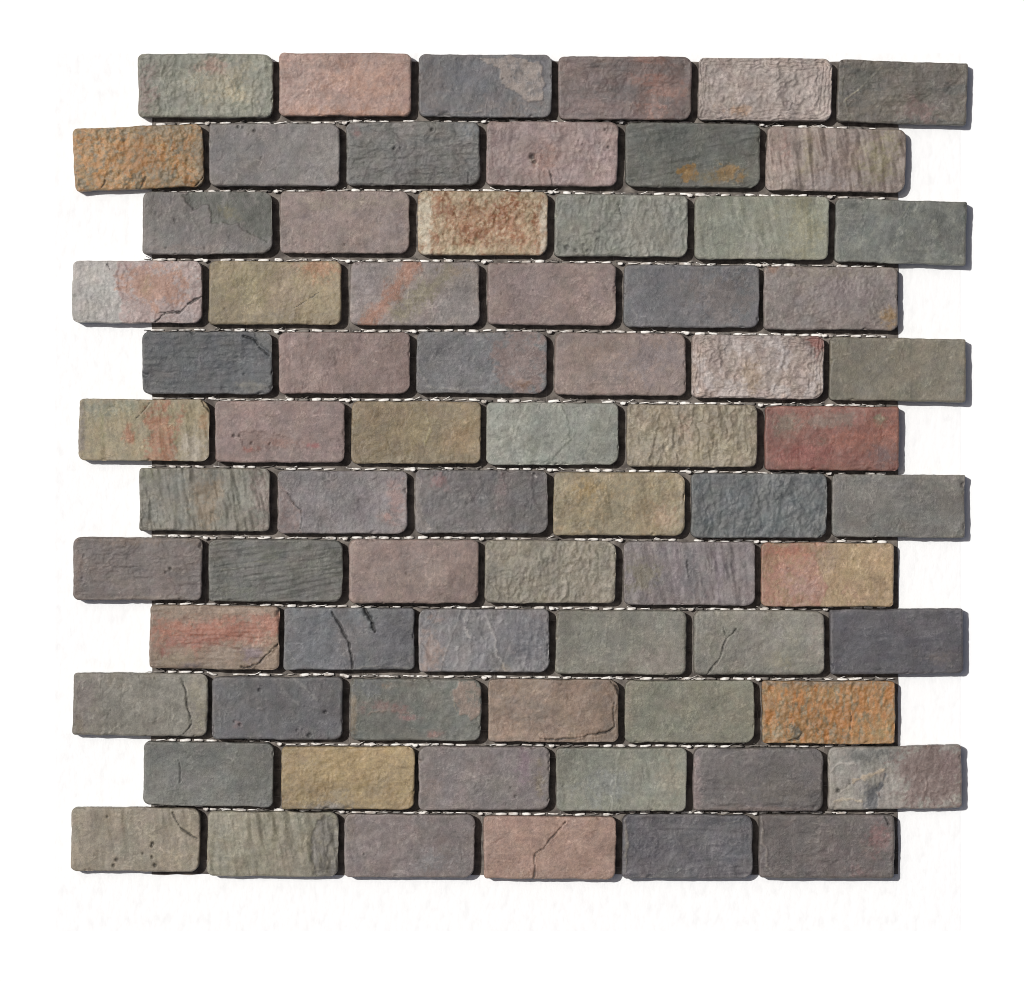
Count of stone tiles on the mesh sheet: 72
